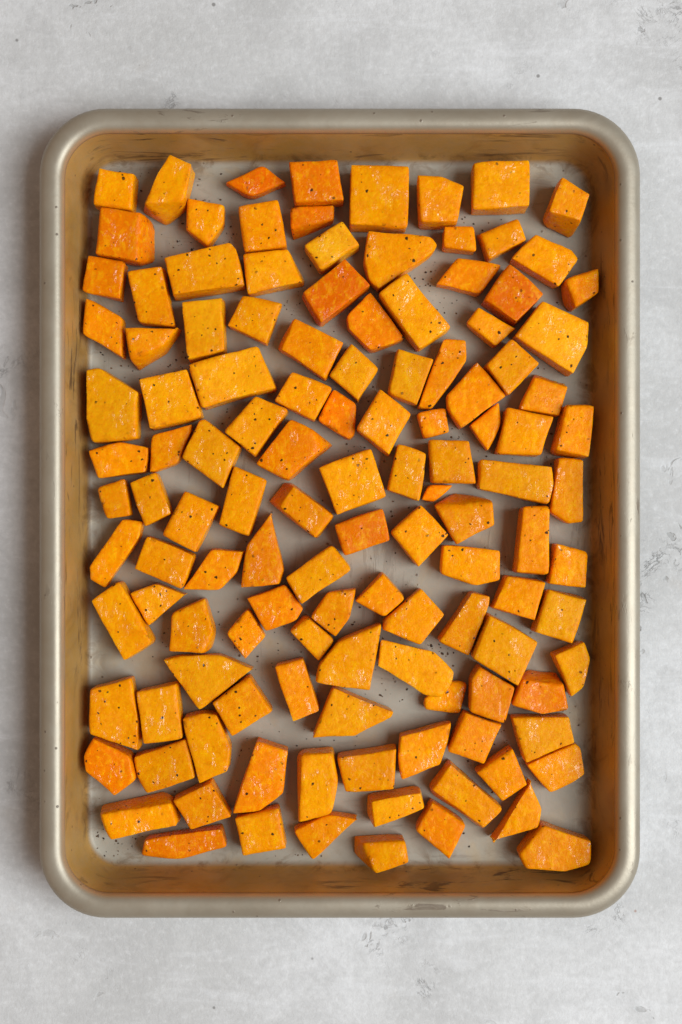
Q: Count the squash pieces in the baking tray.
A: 124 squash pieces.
